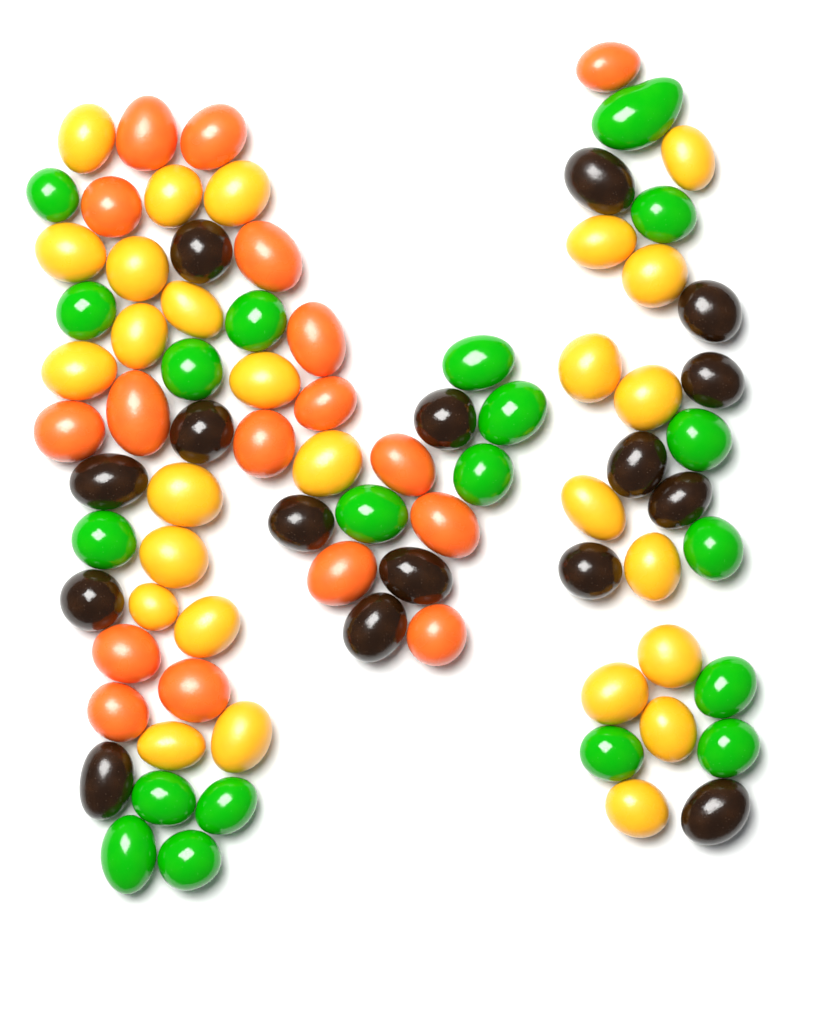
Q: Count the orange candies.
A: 17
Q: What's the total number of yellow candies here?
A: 27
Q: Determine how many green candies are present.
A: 20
